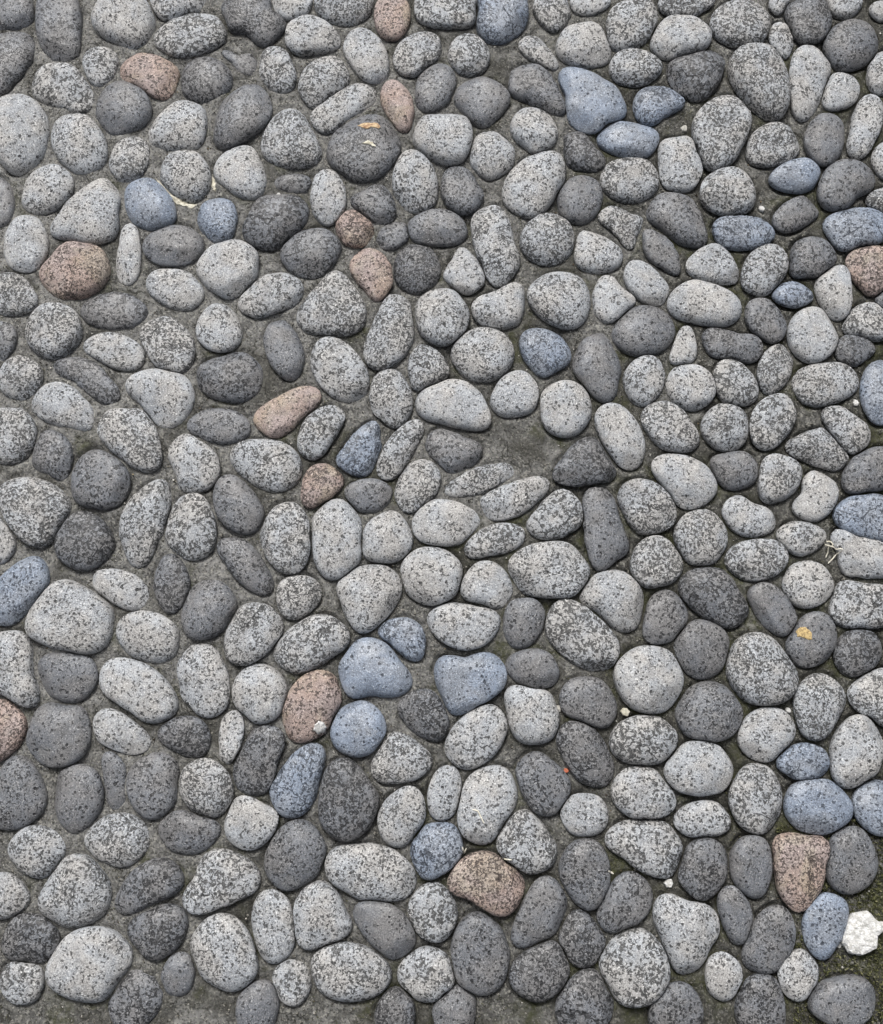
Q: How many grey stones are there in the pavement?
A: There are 196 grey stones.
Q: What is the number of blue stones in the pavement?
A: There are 25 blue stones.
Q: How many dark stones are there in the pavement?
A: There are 106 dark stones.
